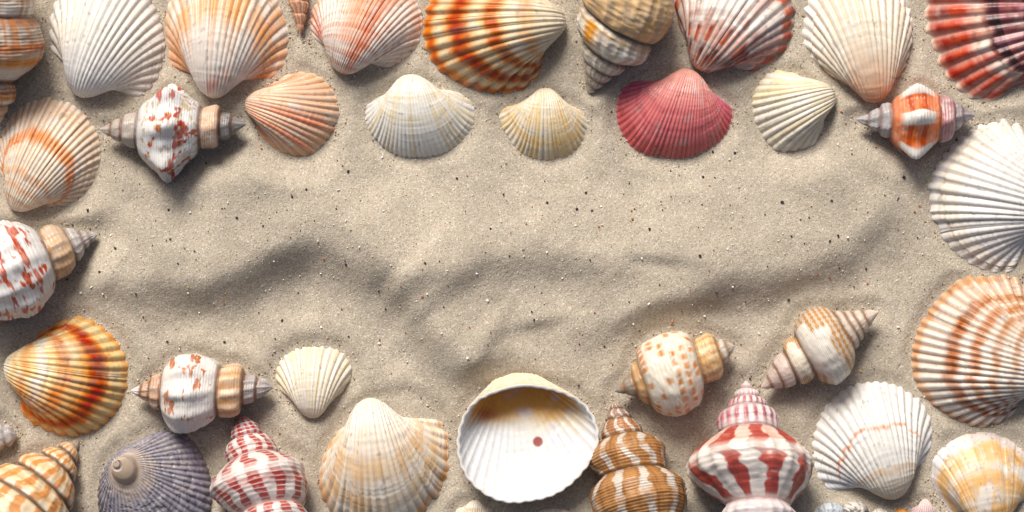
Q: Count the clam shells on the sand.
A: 24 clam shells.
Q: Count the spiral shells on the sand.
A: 14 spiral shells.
